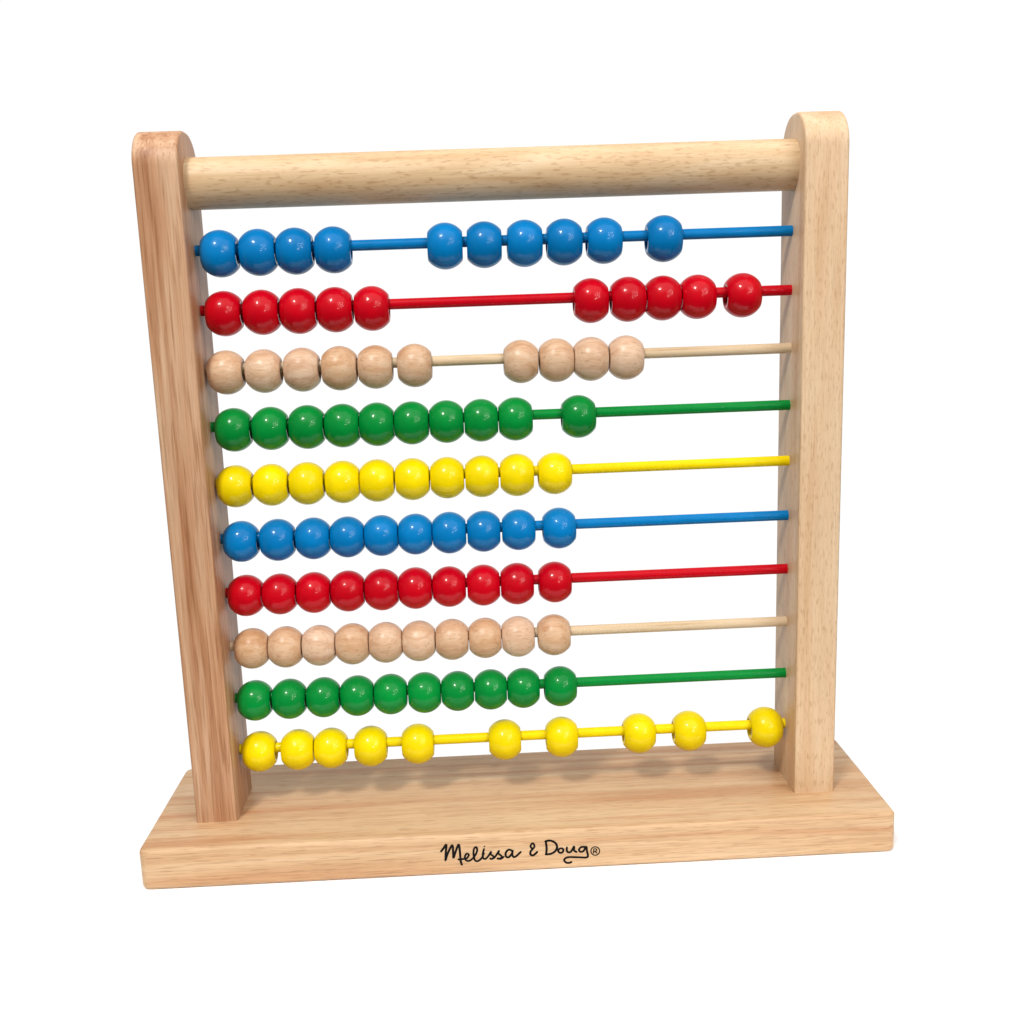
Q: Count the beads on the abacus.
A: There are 100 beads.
